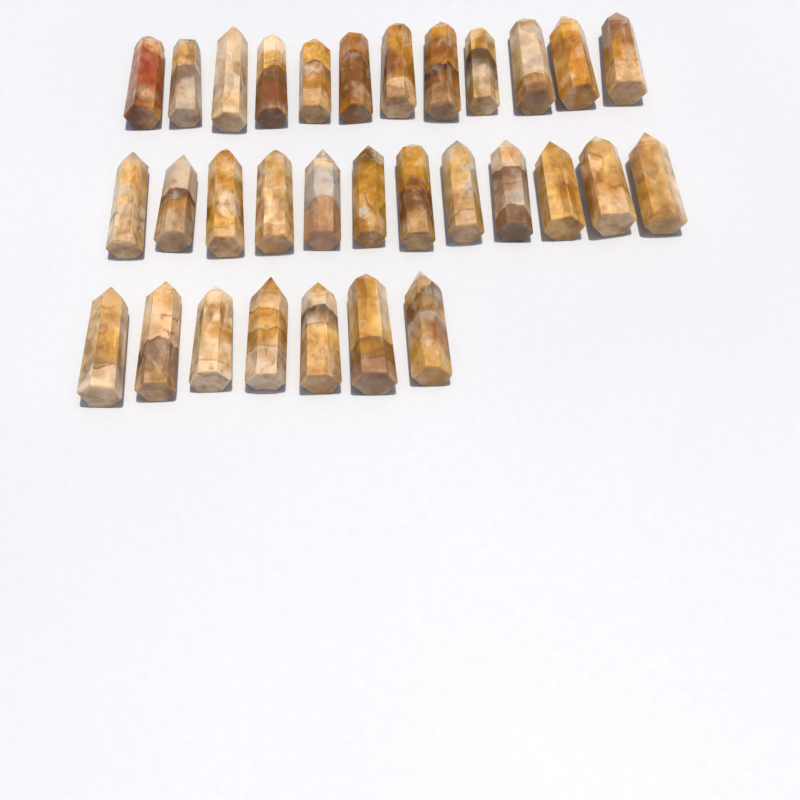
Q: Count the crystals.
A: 31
